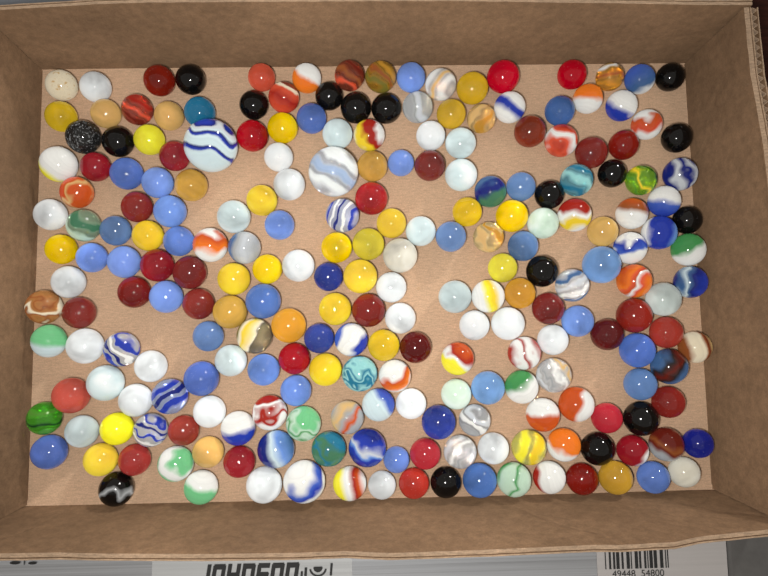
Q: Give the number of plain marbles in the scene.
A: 150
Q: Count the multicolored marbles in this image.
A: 80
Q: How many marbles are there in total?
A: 230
